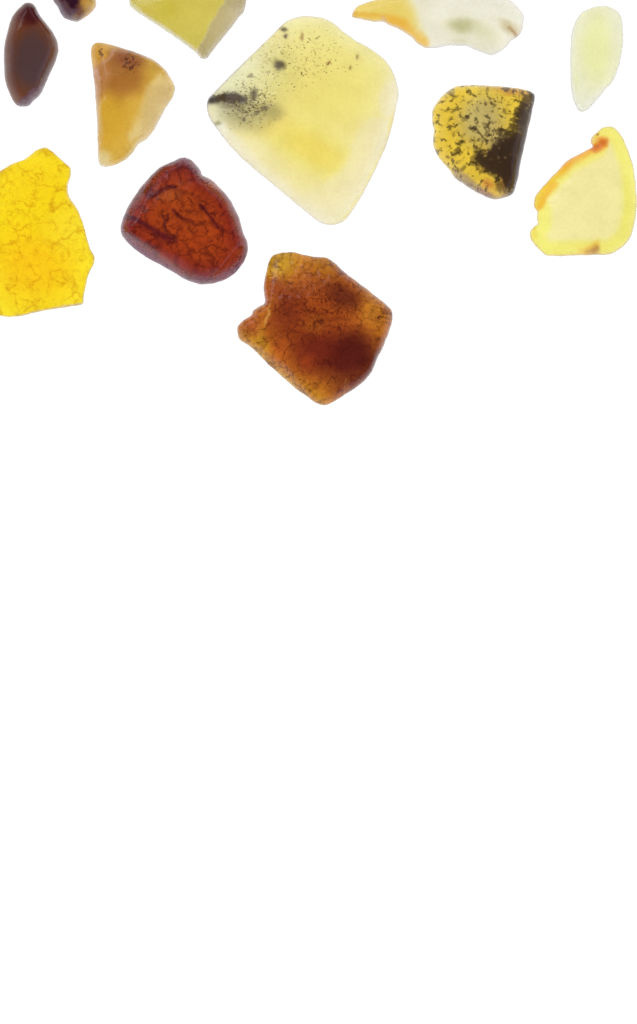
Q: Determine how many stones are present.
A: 12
